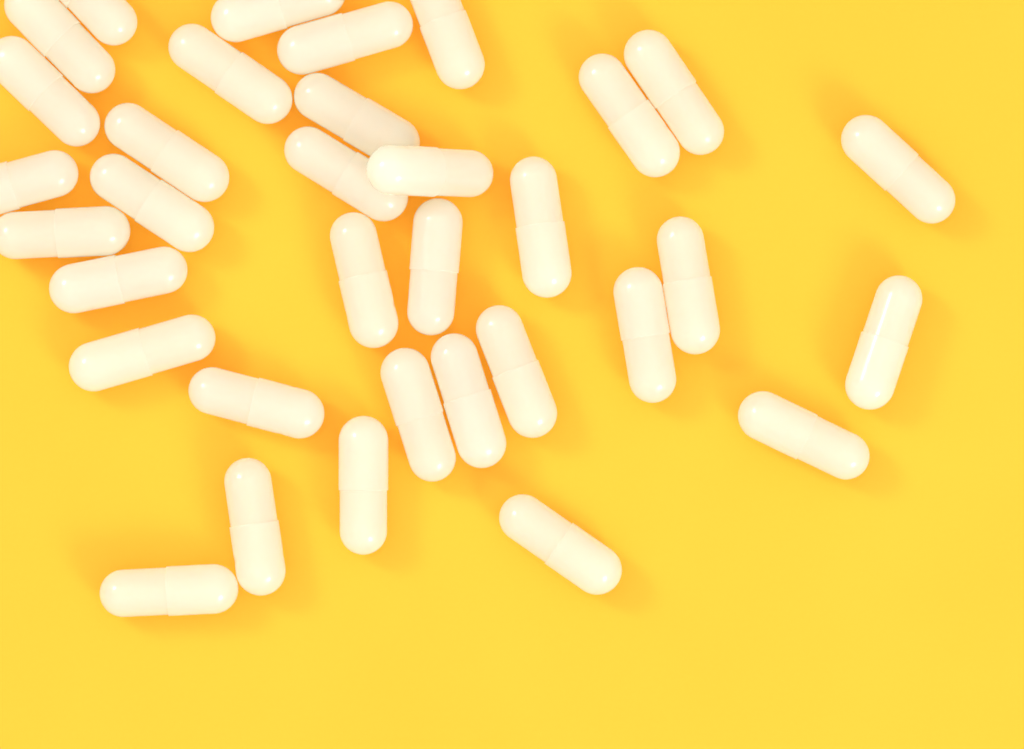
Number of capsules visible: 34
